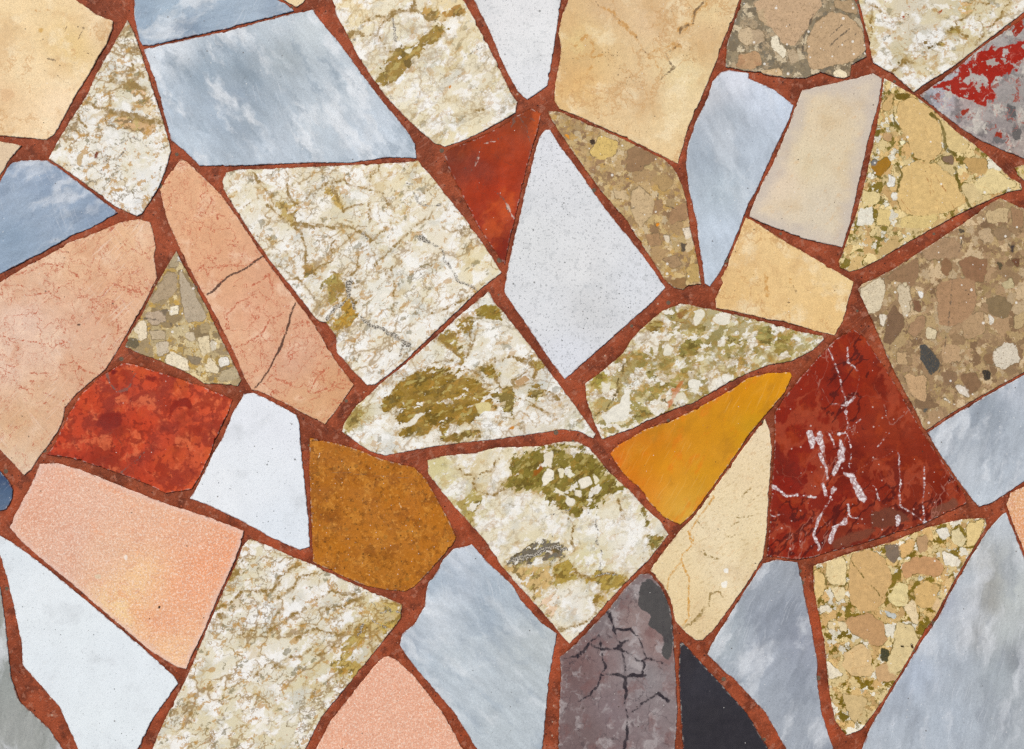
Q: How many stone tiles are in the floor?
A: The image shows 49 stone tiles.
